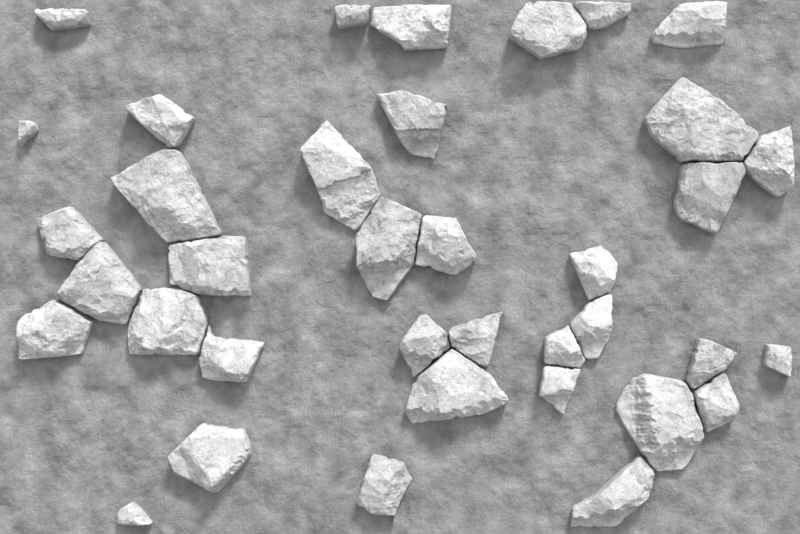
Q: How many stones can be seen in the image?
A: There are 37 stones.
